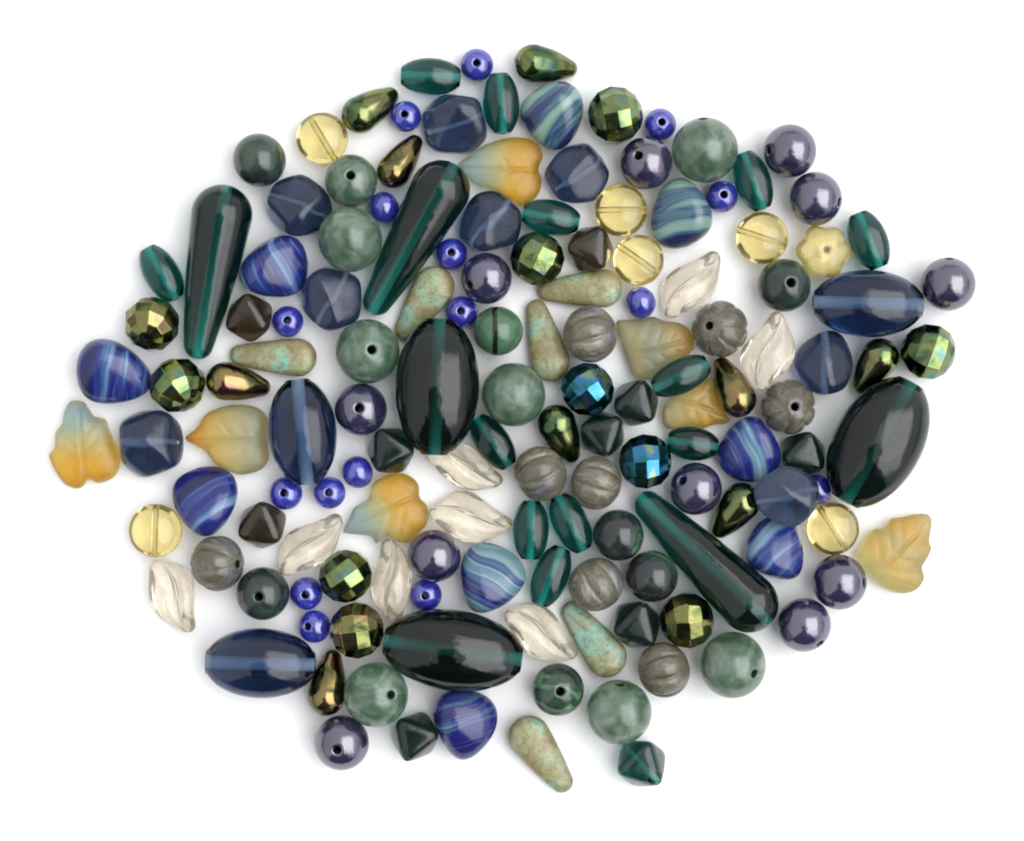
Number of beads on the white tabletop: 145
